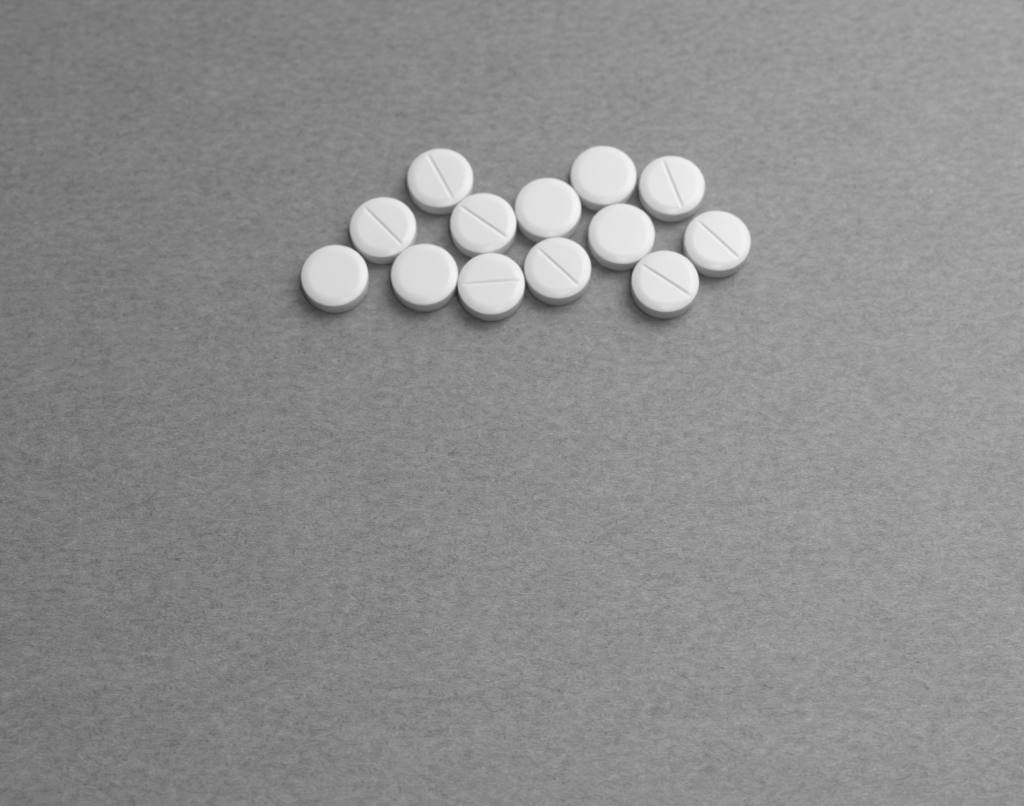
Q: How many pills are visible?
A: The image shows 13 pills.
